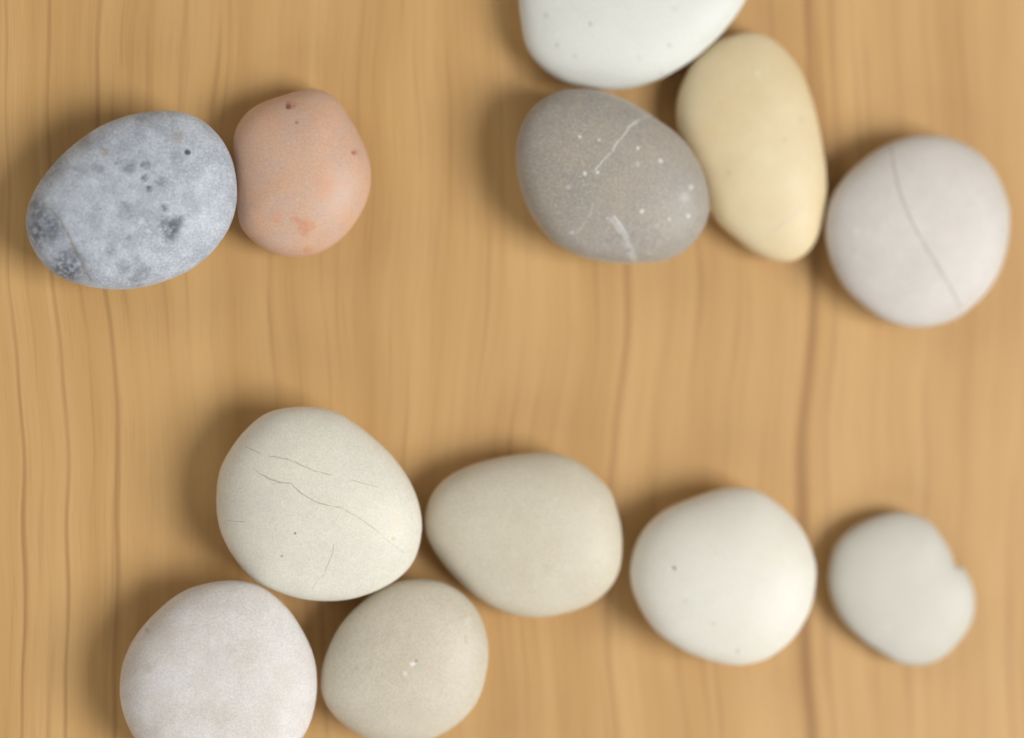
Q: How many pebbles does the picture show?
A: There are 12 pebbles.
